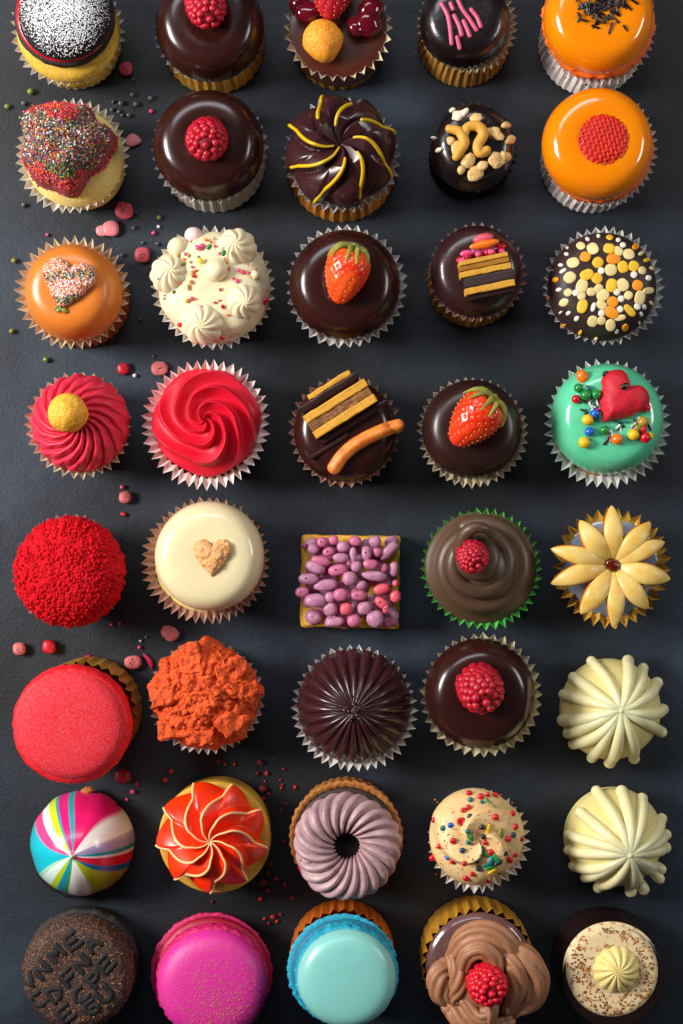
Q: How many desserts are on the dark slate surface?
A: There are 40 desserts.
